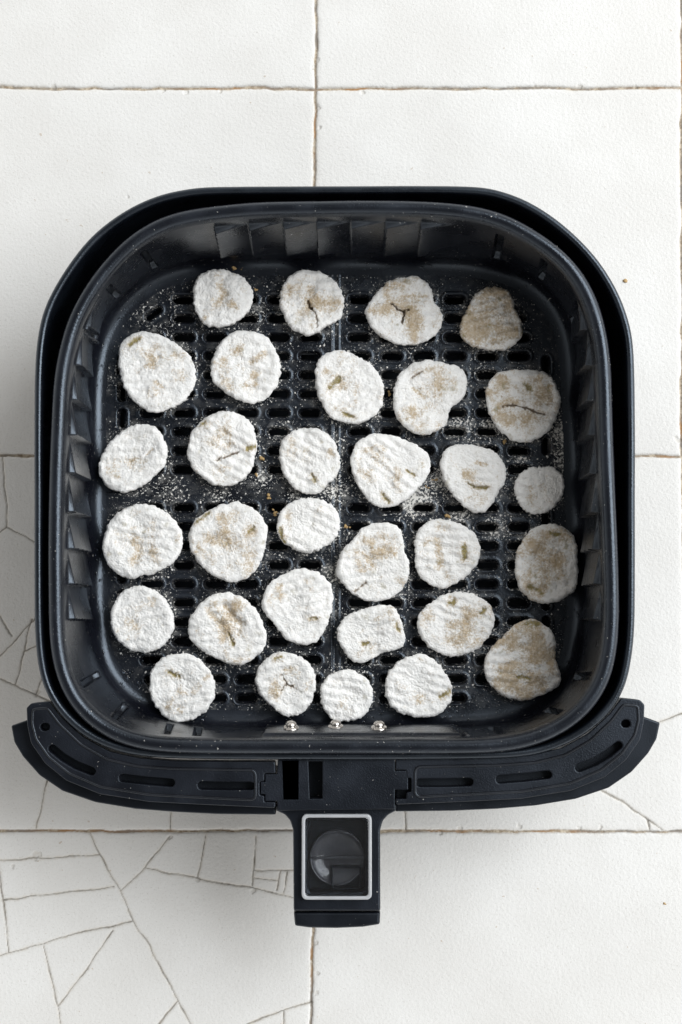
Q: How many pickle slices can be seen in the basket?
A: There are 31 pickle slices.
